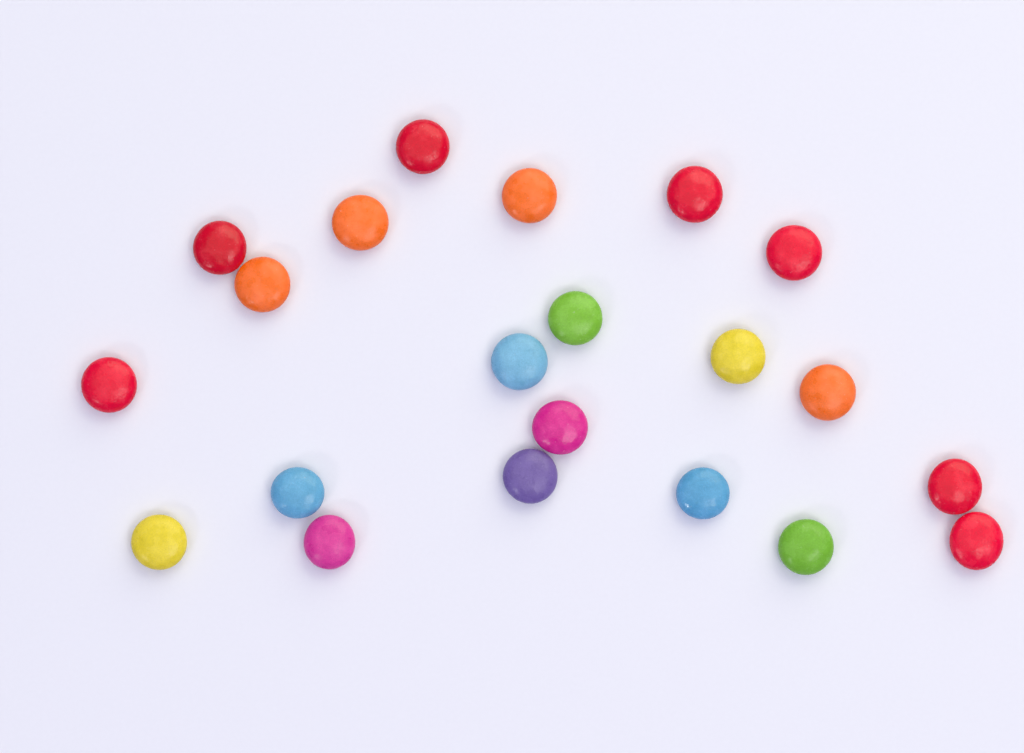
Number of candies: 21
